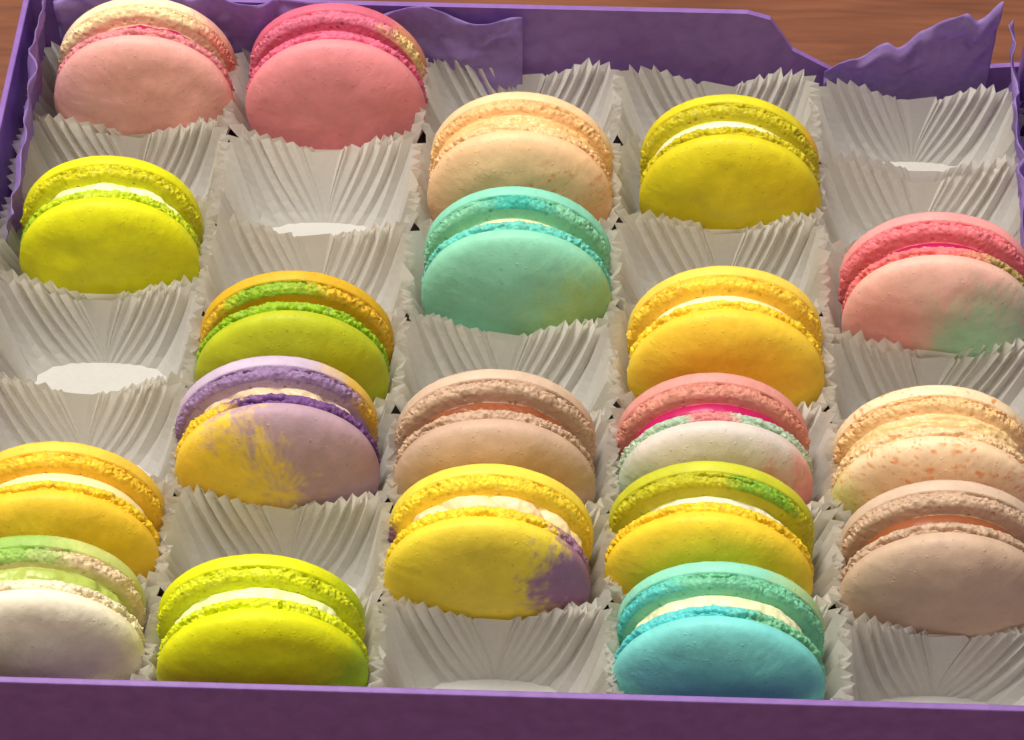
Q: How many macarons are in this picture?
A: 20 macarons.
